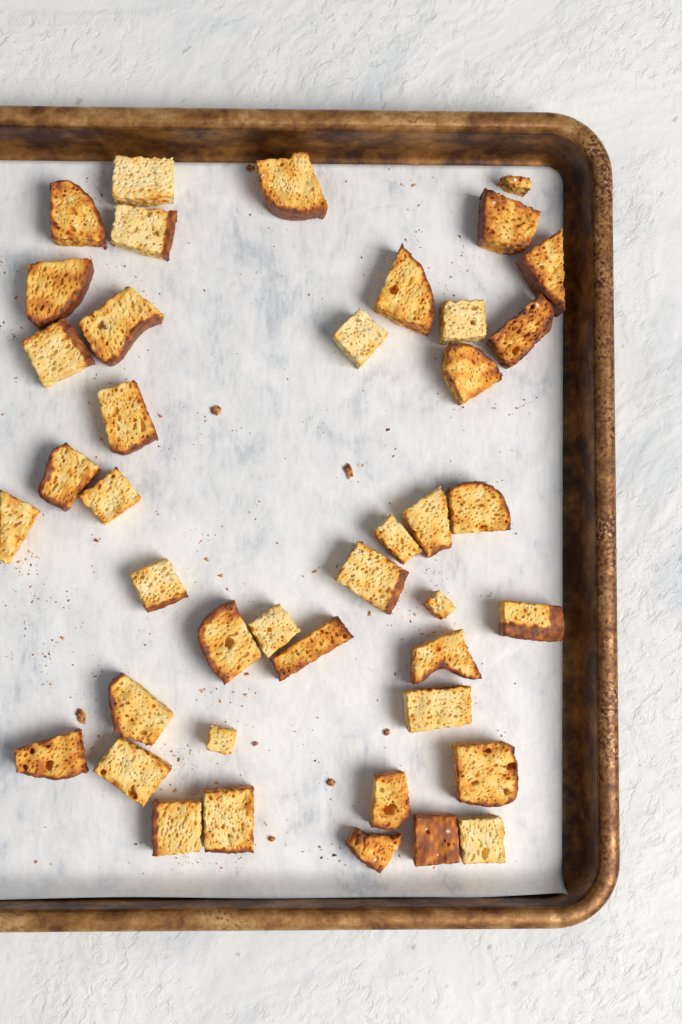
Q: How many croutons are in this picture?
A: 42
